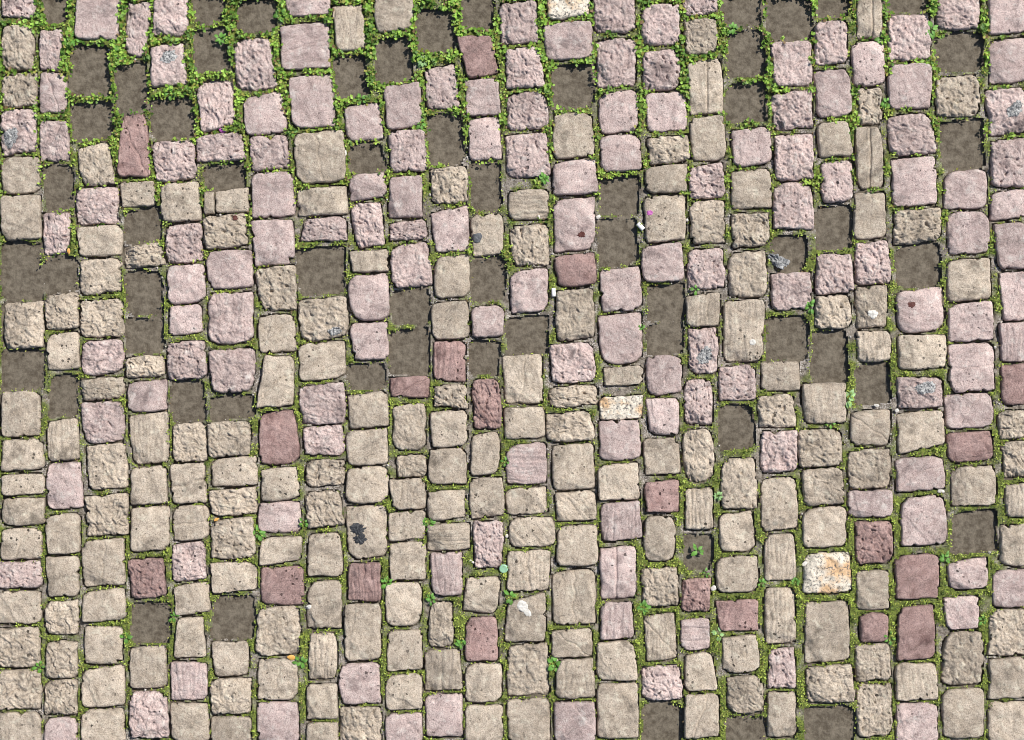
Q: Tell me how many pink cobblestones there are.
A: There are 139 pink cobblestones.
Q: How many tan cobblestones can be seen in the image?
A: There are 200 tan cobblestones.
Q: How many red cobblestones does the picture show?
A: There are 20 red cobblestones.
